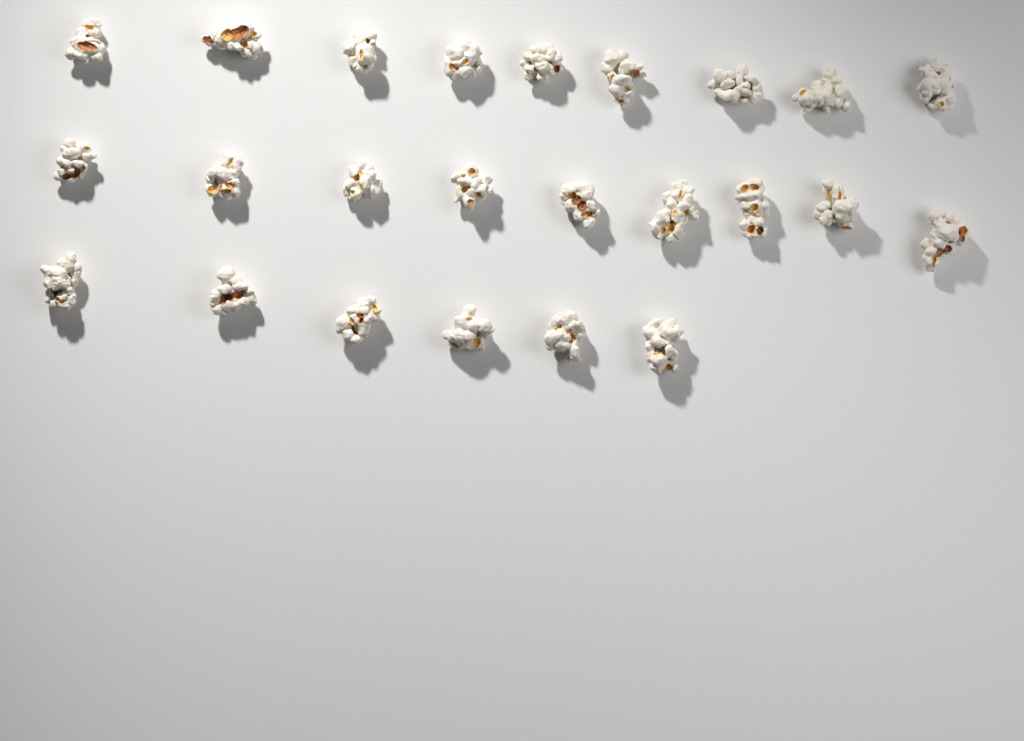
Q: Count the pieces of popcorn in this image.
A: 24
